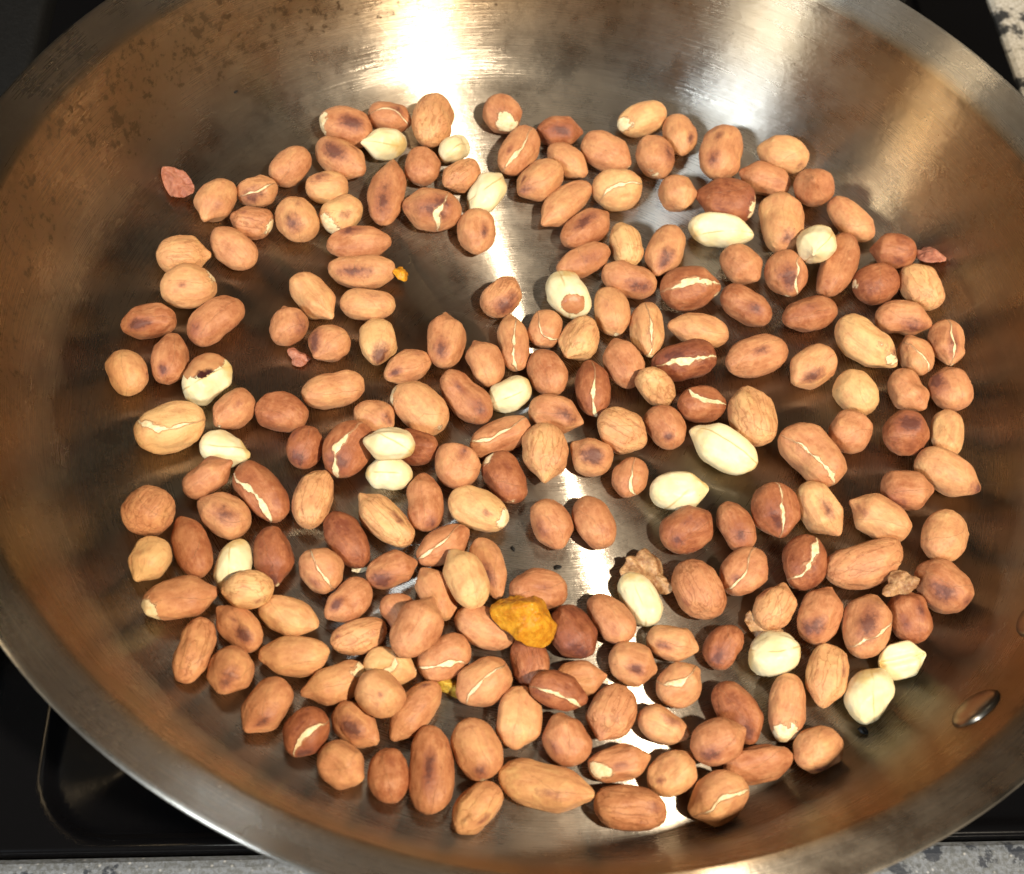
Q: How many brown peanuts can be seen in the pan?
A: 200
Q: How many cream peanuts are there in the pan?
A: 18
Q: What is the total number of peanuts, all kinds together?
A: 218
